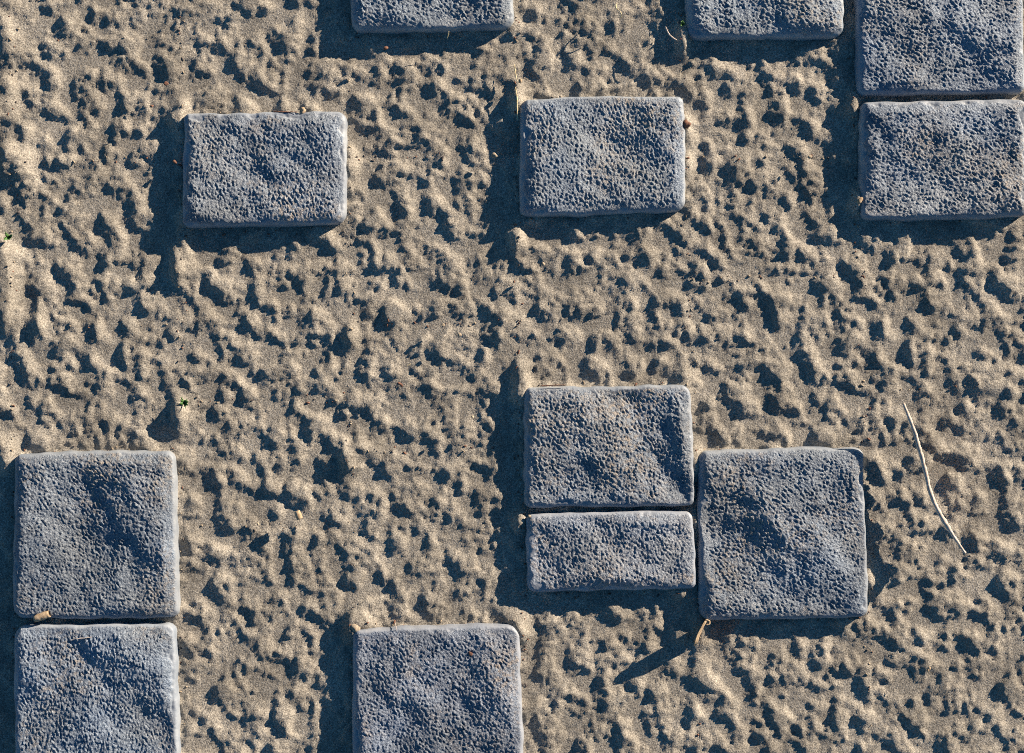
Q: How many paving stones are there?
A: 12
